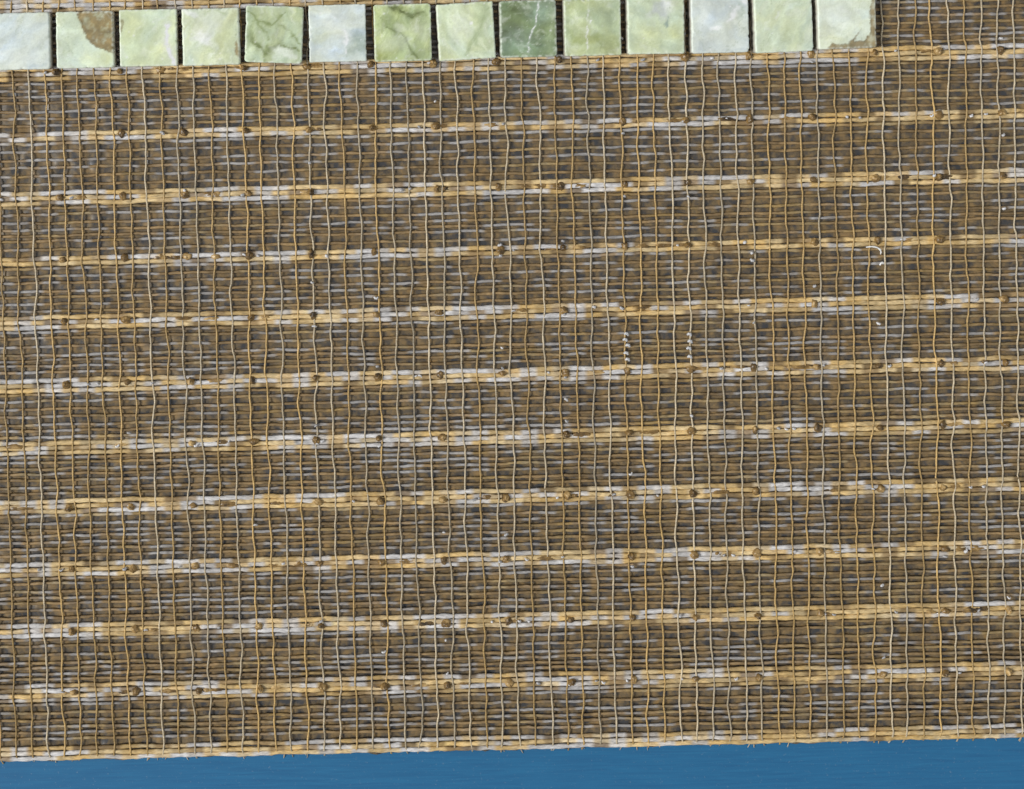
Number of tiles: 14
